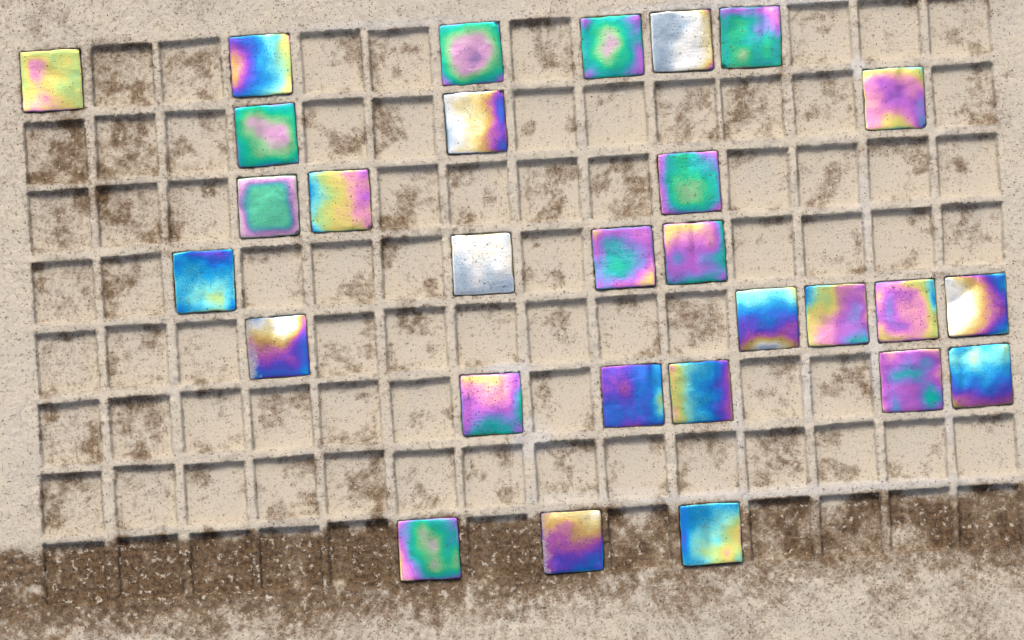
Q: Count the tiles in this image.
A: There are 29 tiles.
